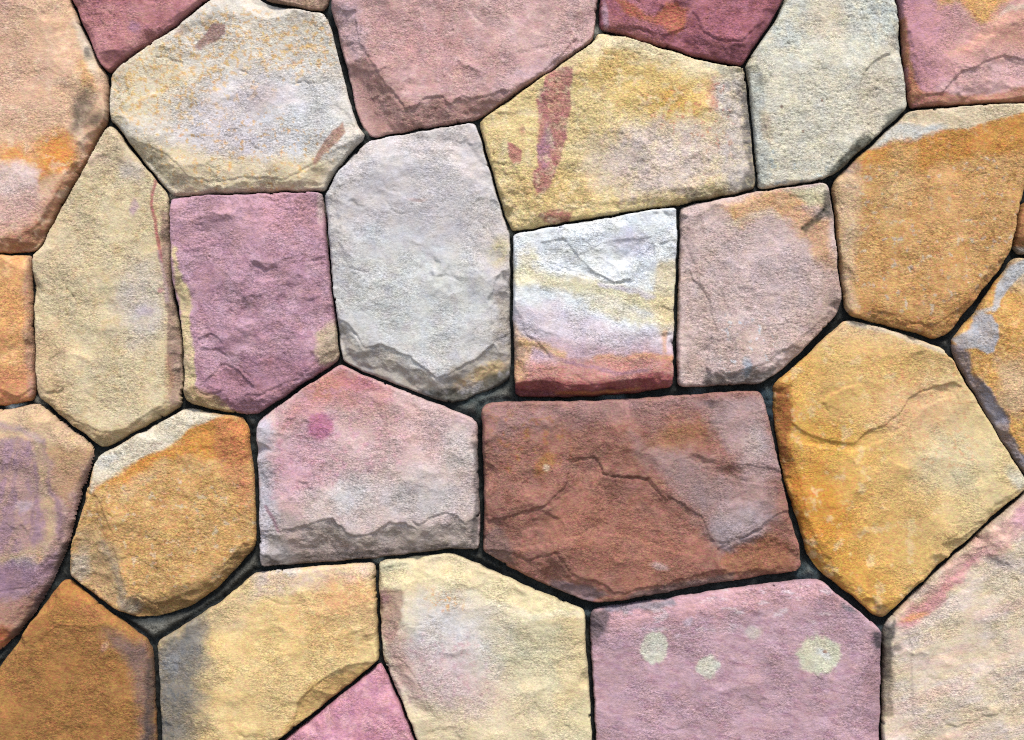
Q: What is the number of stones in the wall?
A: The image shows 29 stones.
